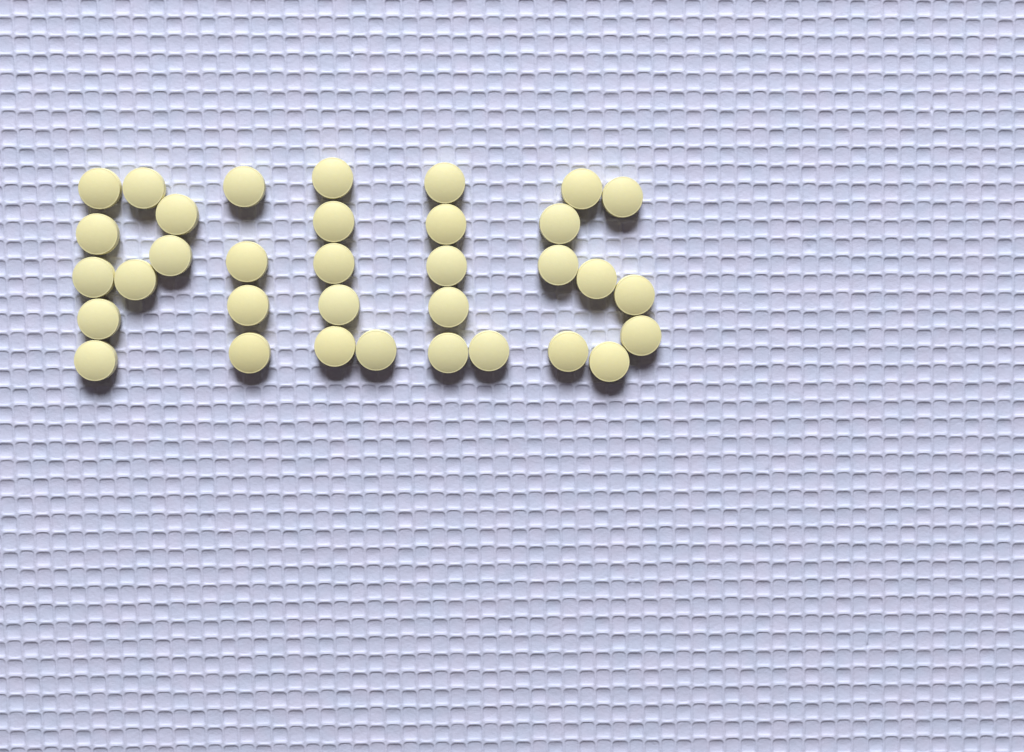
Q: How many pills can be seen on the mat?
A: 34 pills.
